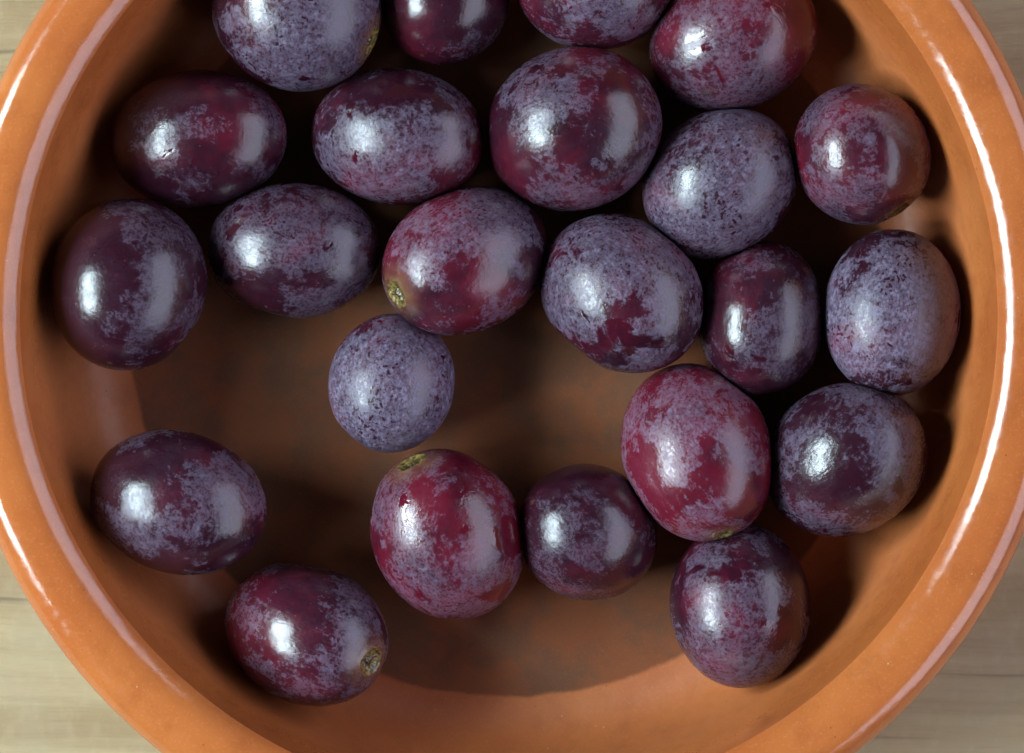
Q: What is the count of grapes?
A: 23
